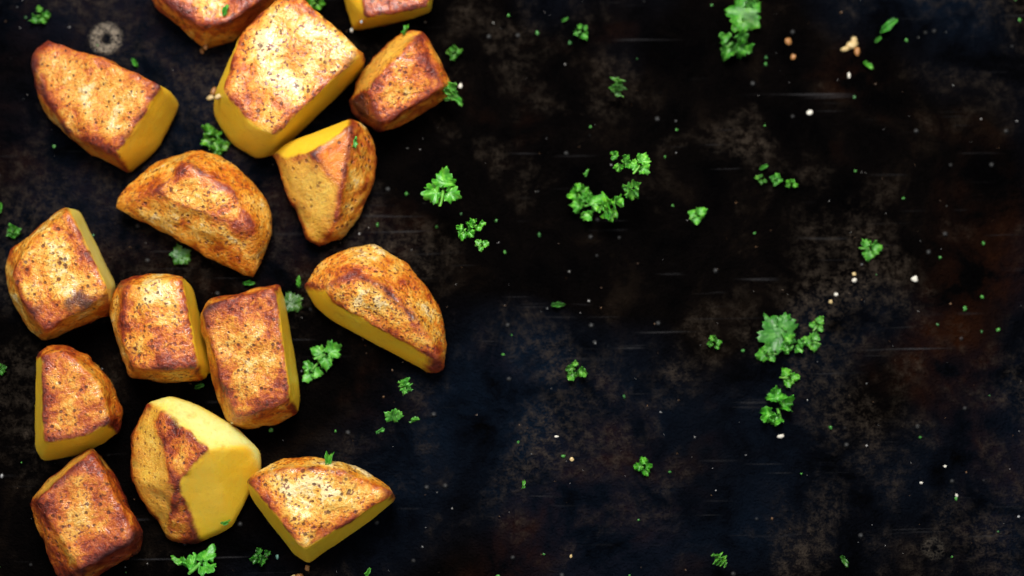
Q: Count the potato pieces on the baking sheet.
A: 15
